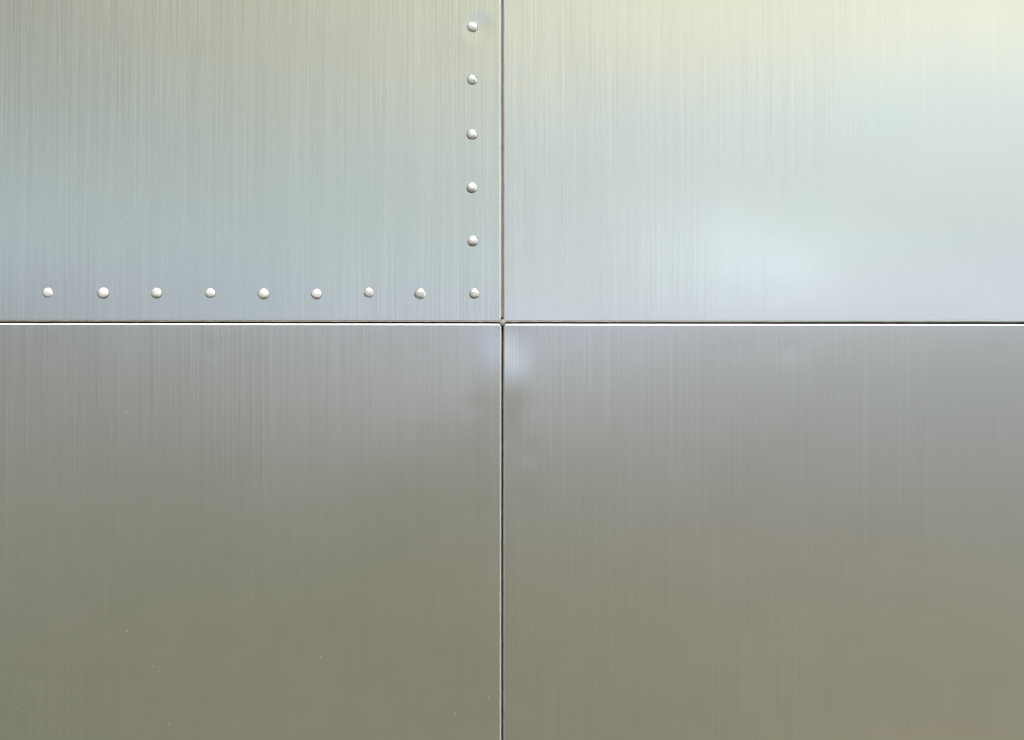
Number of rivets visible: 14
